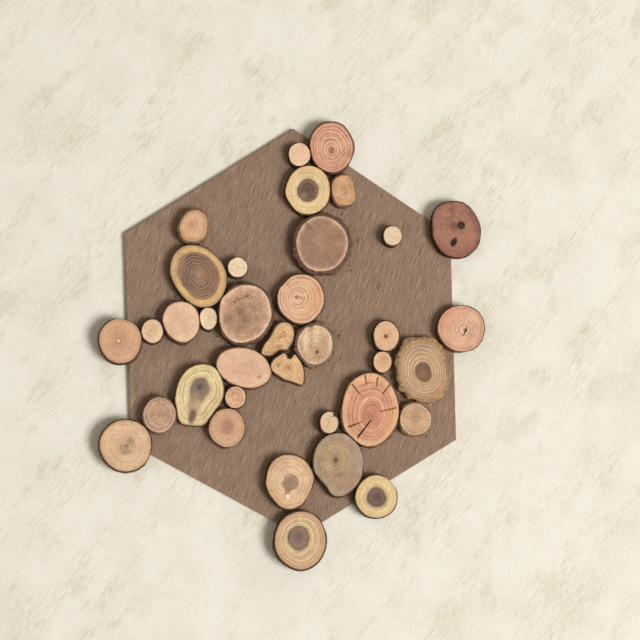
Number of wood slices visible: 36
